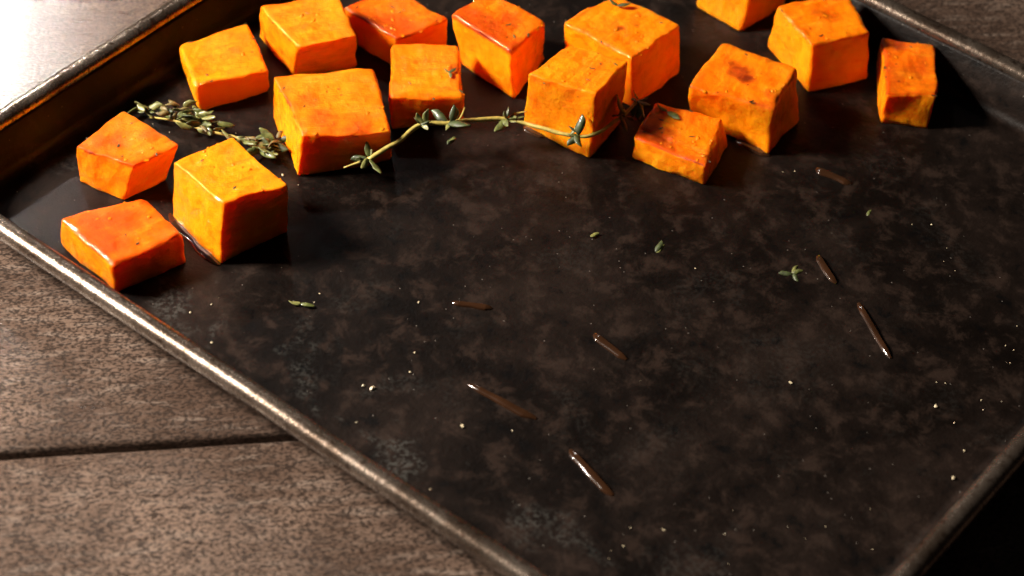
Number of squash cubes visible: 16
